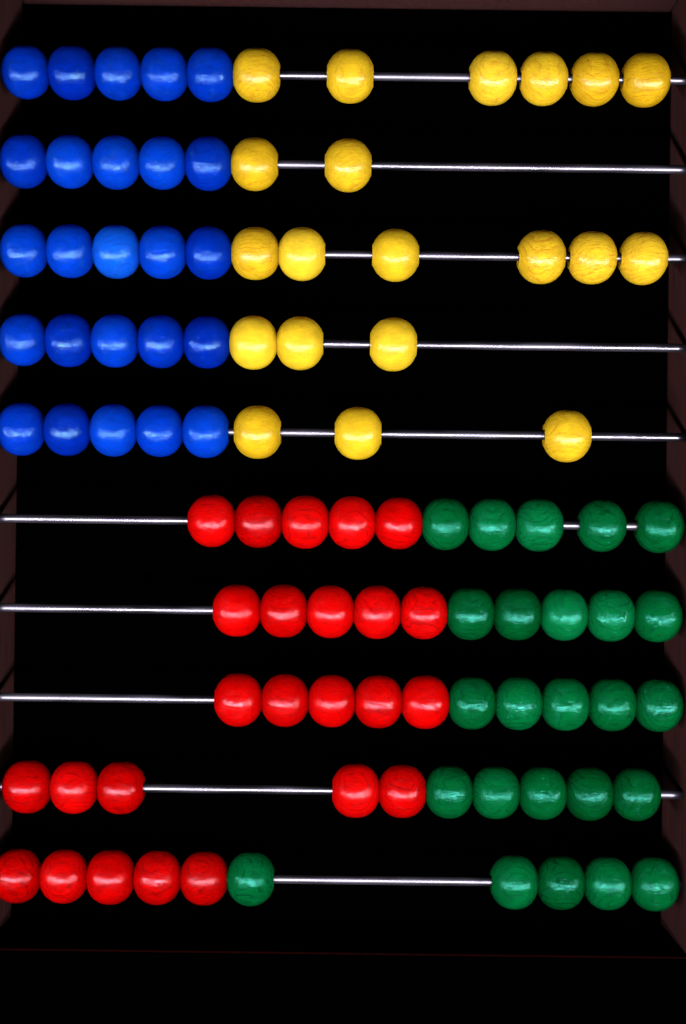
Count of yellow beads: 20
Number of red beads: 25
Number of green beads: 25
